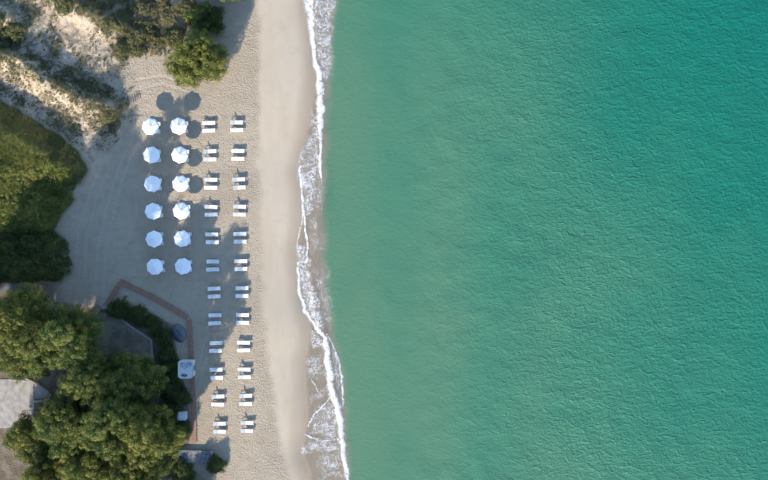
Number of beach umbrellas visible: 12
